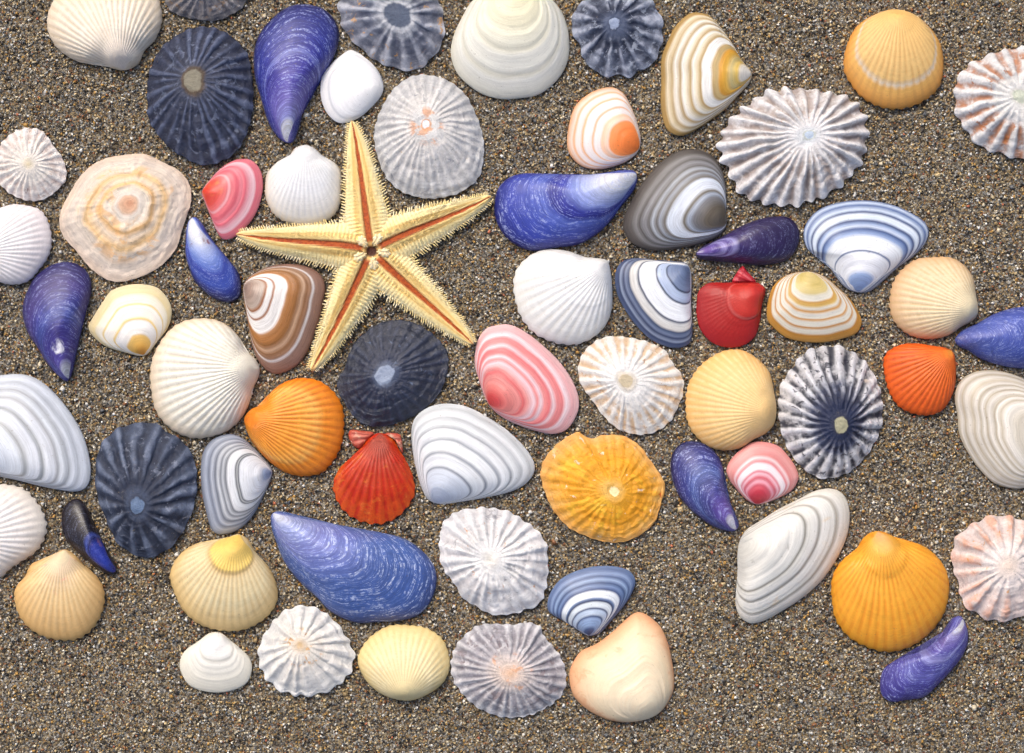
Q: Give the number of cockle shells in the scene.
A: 15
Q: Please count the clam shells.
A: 21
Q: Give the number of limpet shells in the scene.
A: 18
